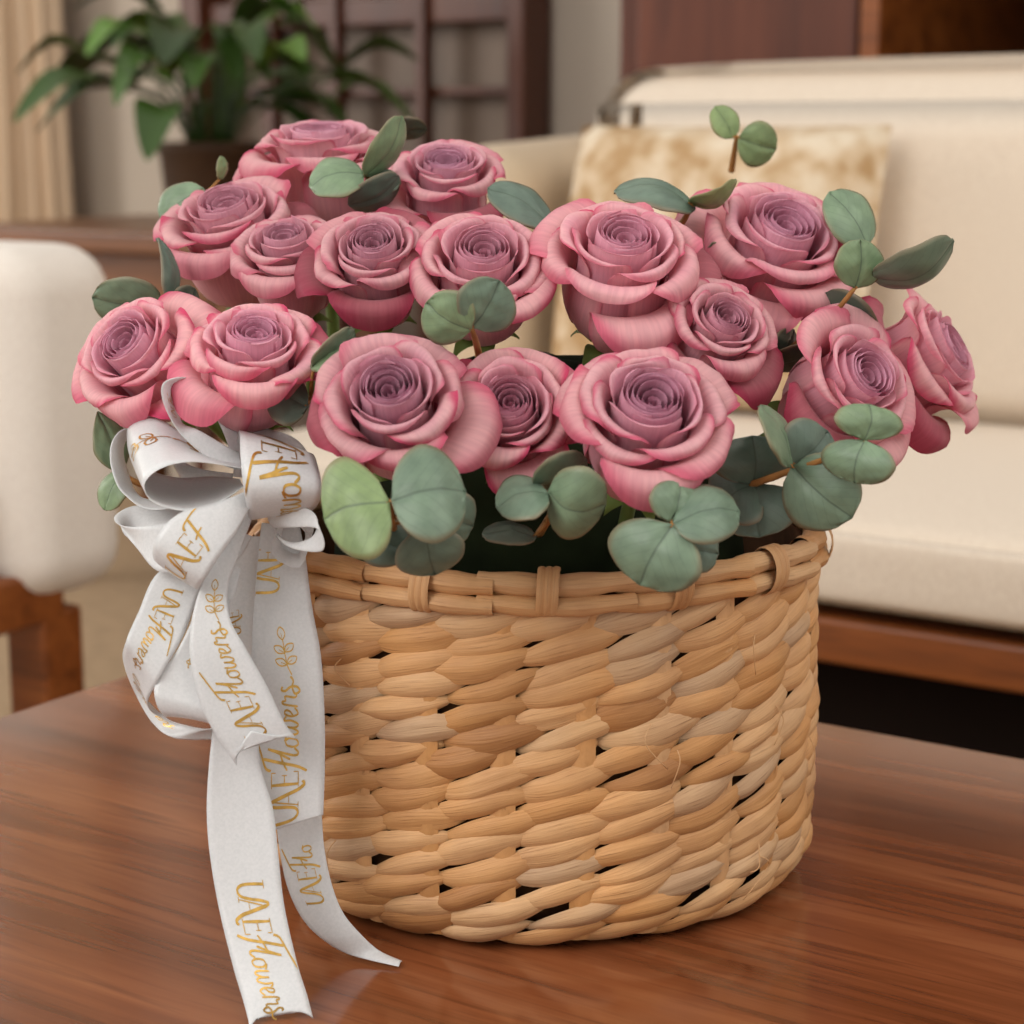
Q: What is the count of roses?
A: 16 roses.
